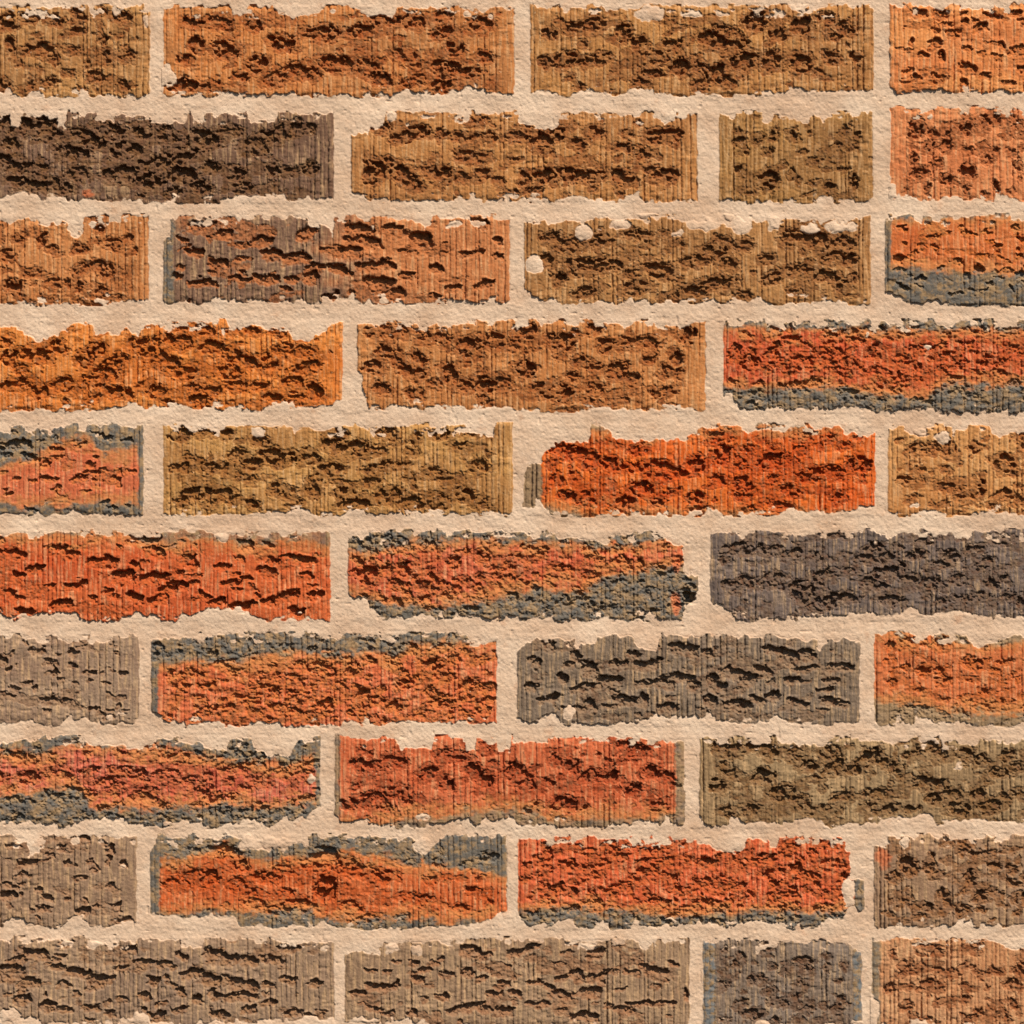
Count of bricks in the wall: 37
